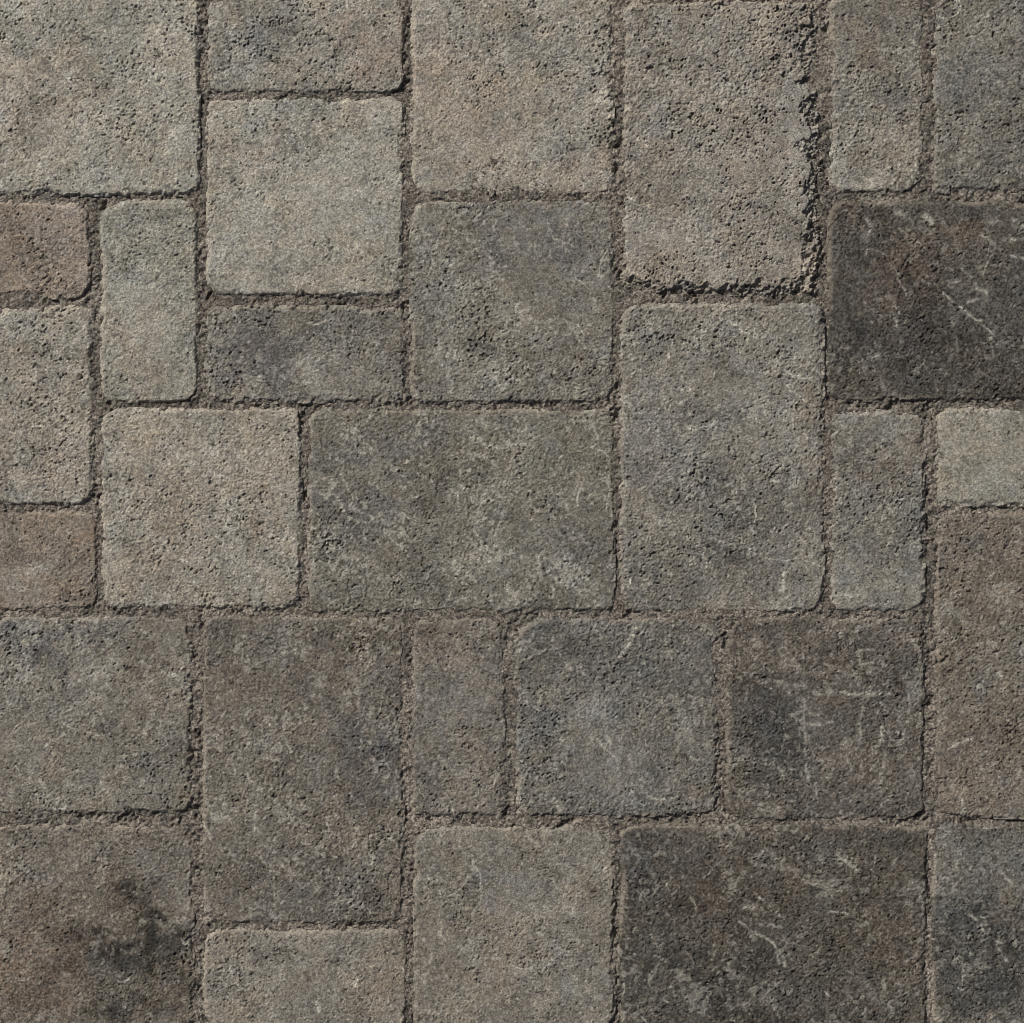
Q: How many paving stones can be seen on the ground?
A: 30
